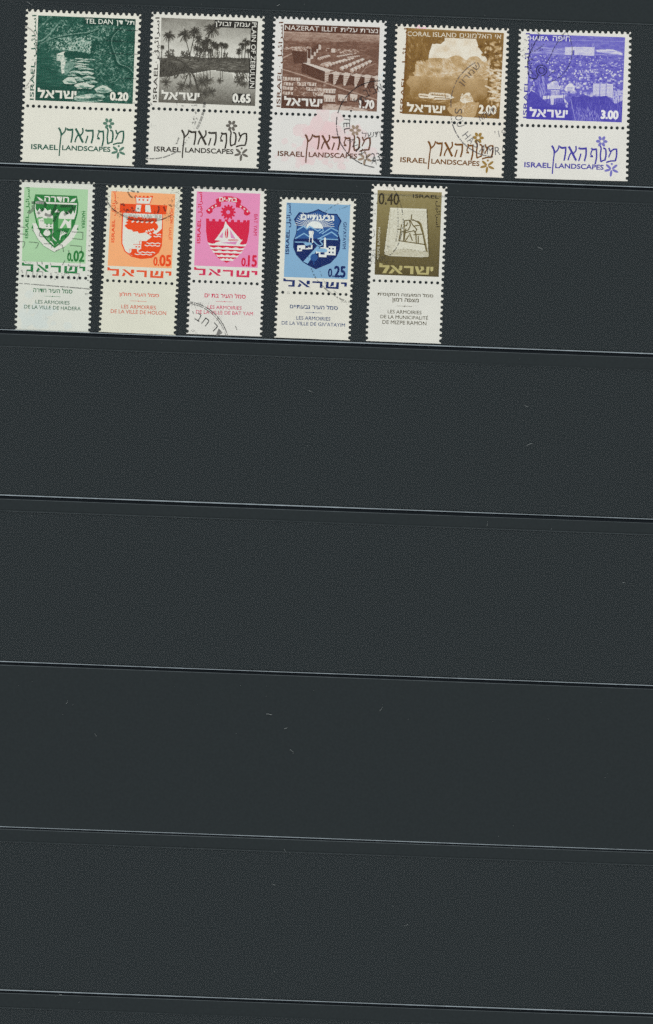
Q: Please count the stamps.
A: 10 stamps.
